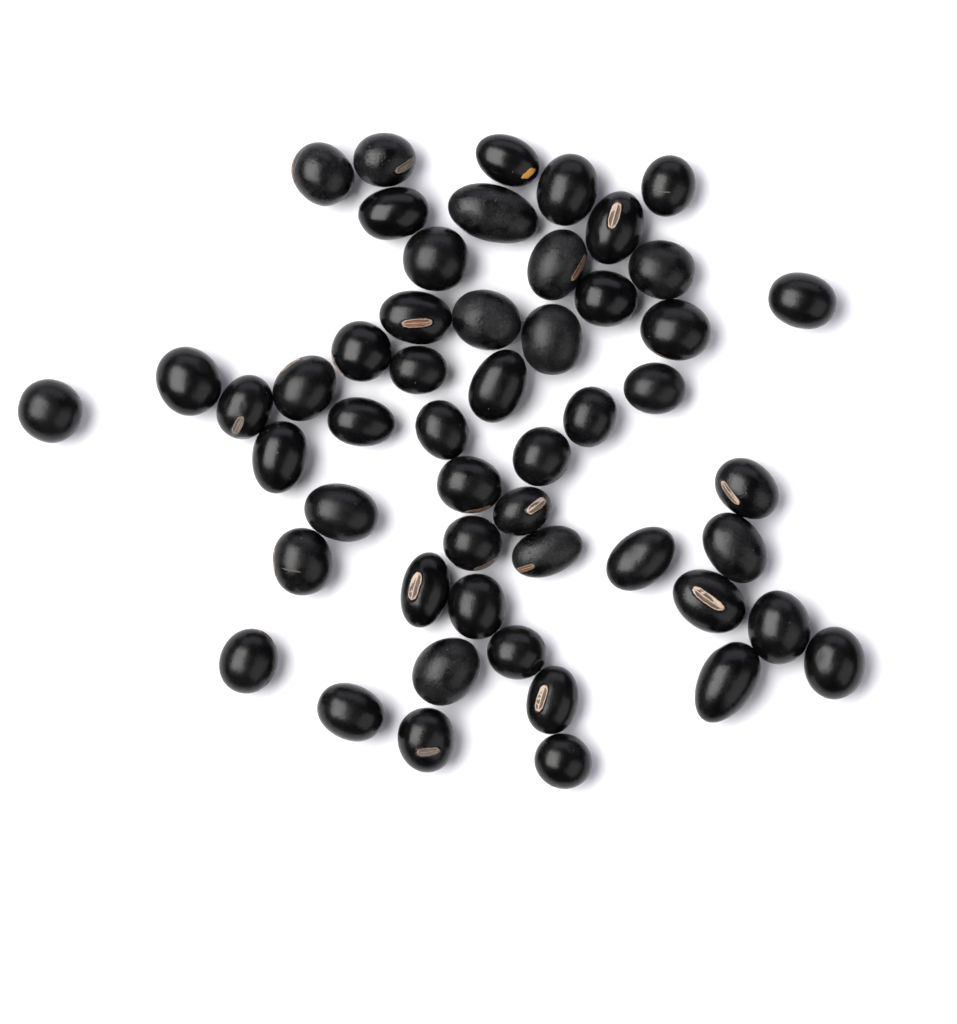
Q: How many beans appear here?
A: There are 52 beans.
